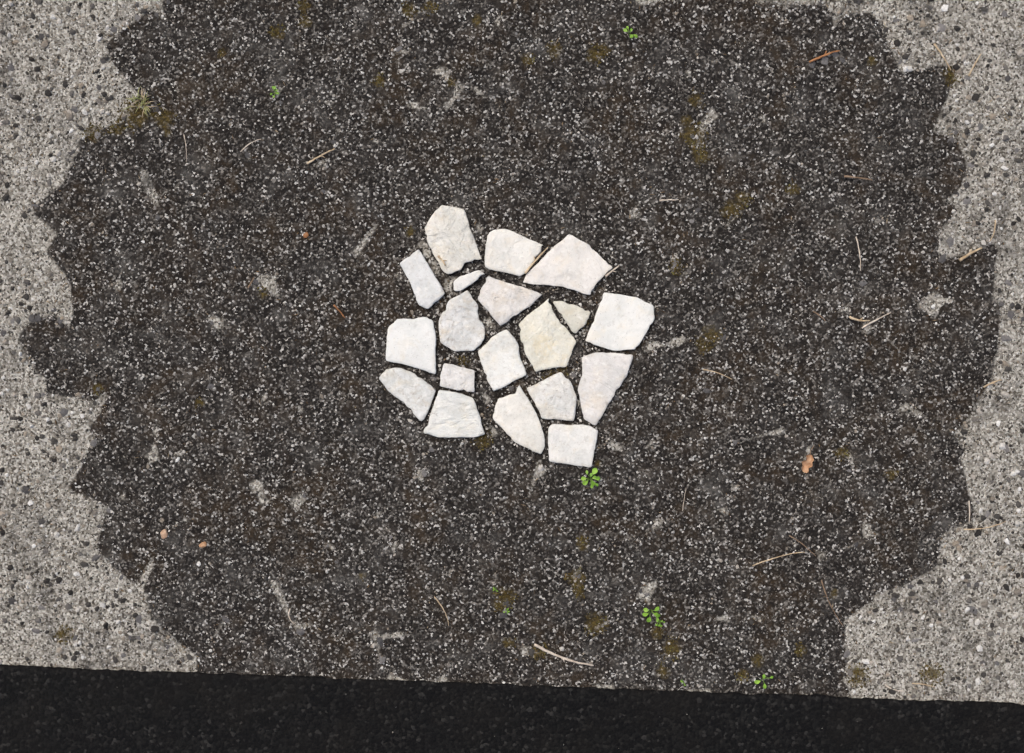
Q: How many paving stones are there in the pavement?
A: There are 19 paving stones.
